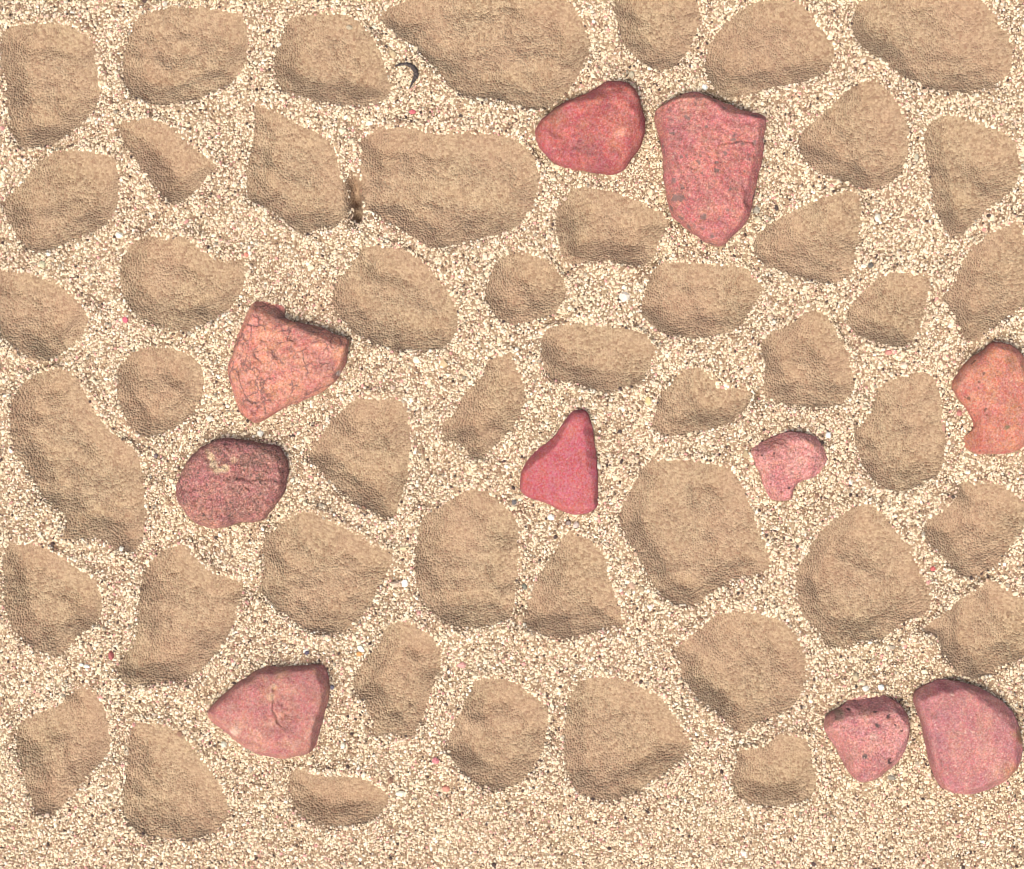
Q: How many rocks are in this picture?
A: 10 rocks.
